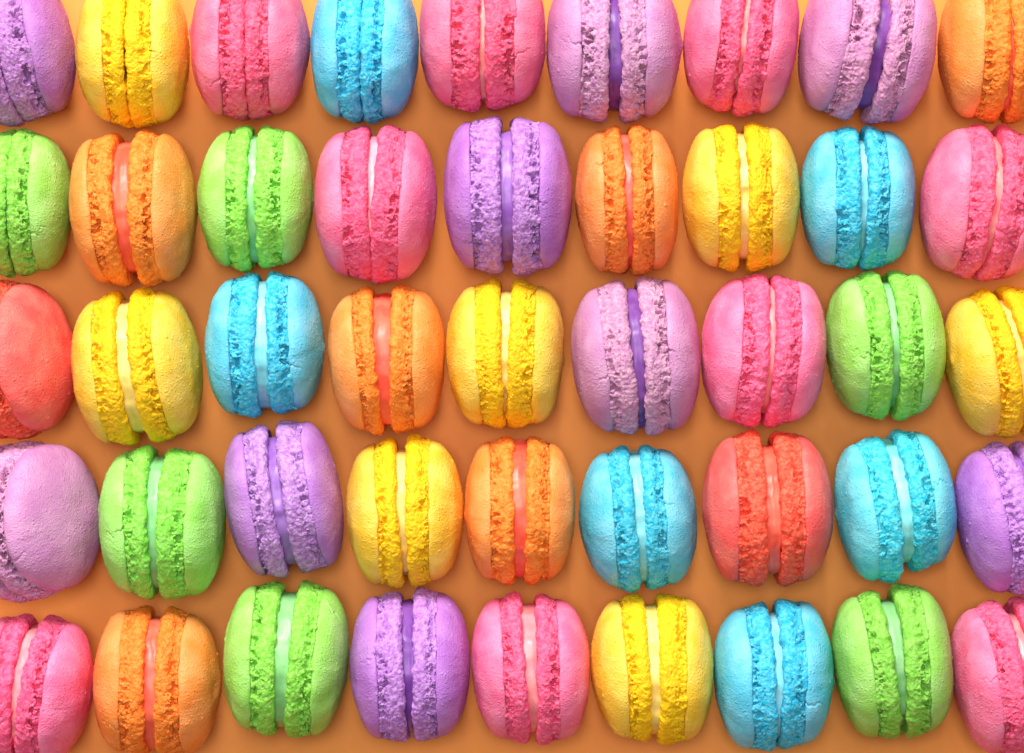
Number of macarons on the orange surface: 45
